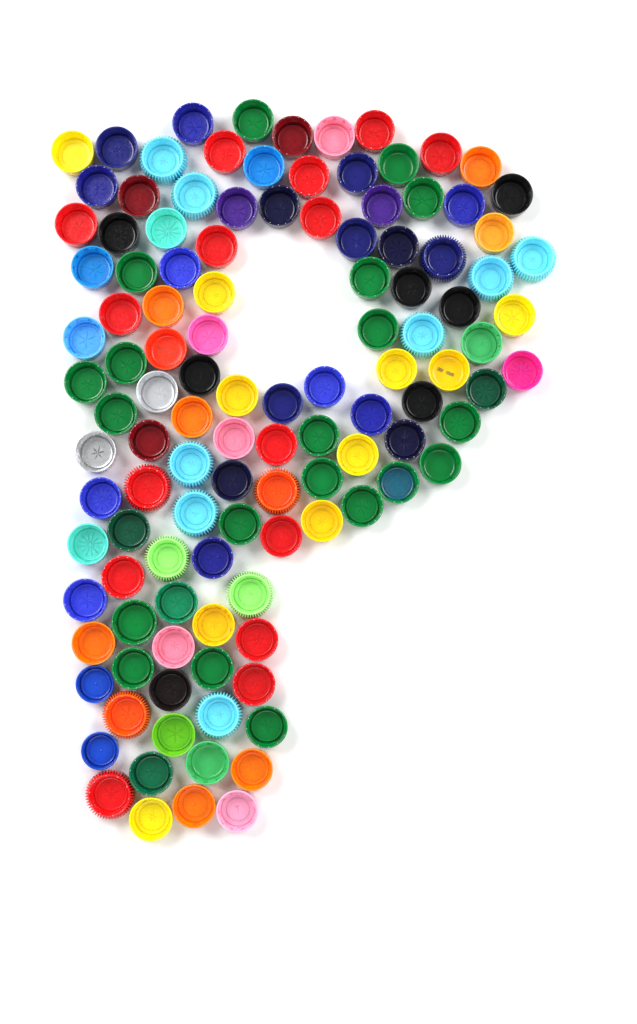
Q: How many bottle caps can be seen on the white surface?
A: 117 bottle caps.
